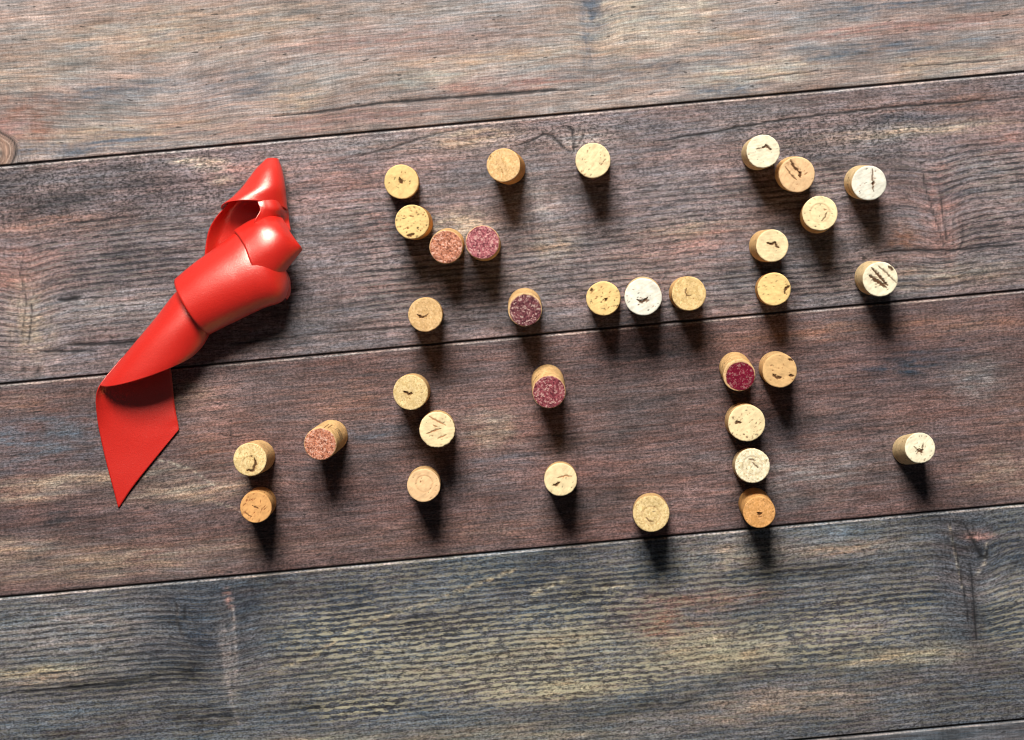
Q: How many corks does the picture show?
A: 33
